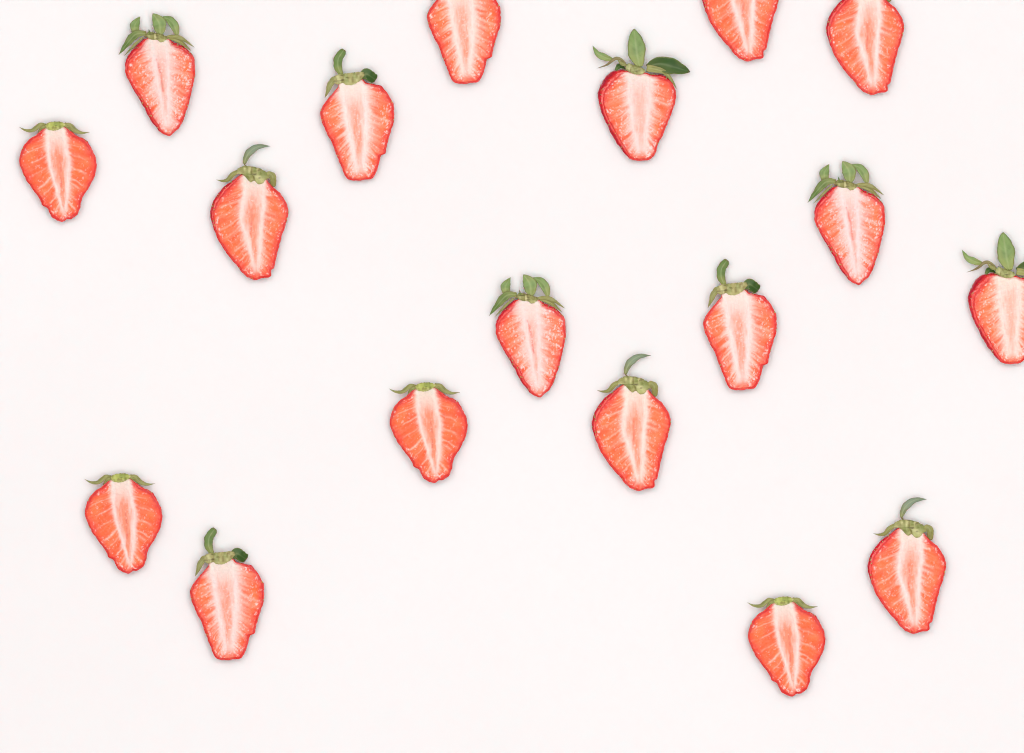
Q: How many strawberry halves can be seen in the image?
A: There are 18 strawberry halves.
